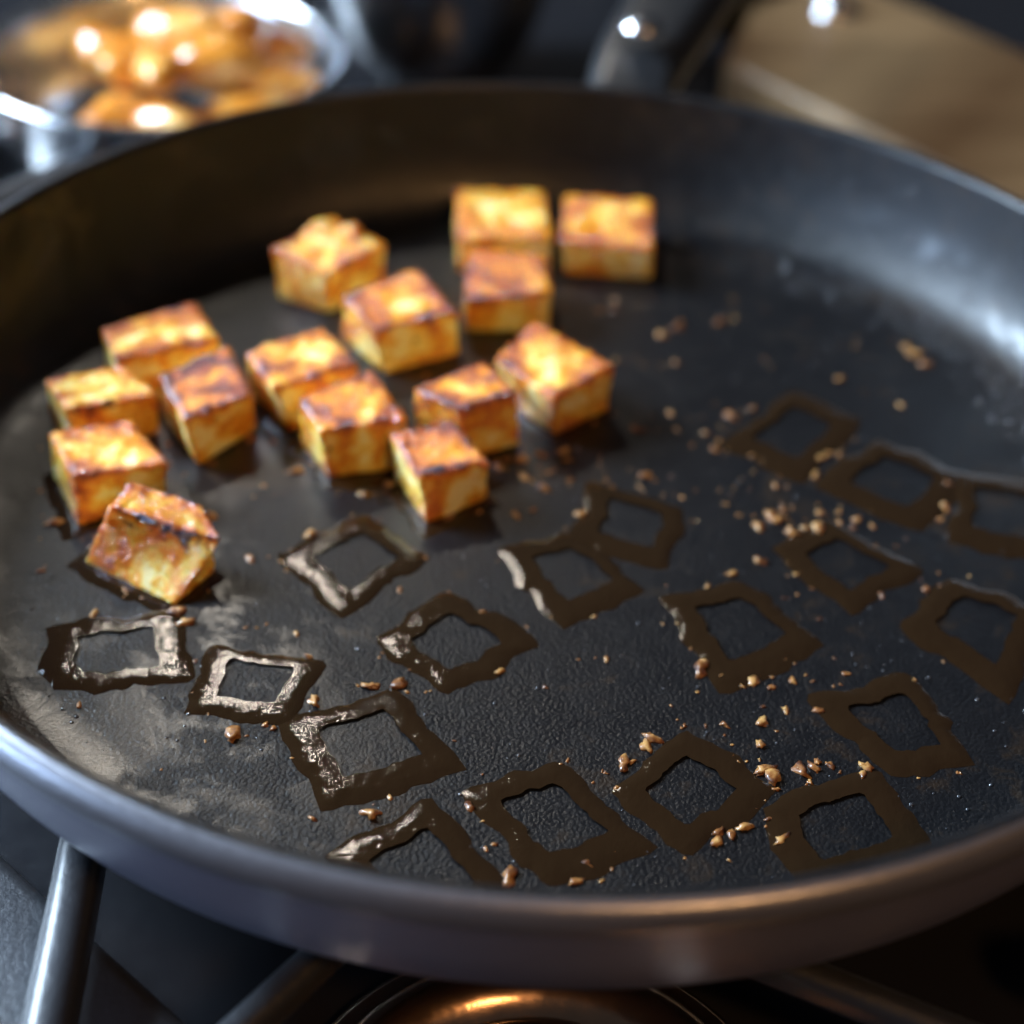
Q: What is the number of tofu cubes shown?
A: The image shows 15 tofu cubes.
